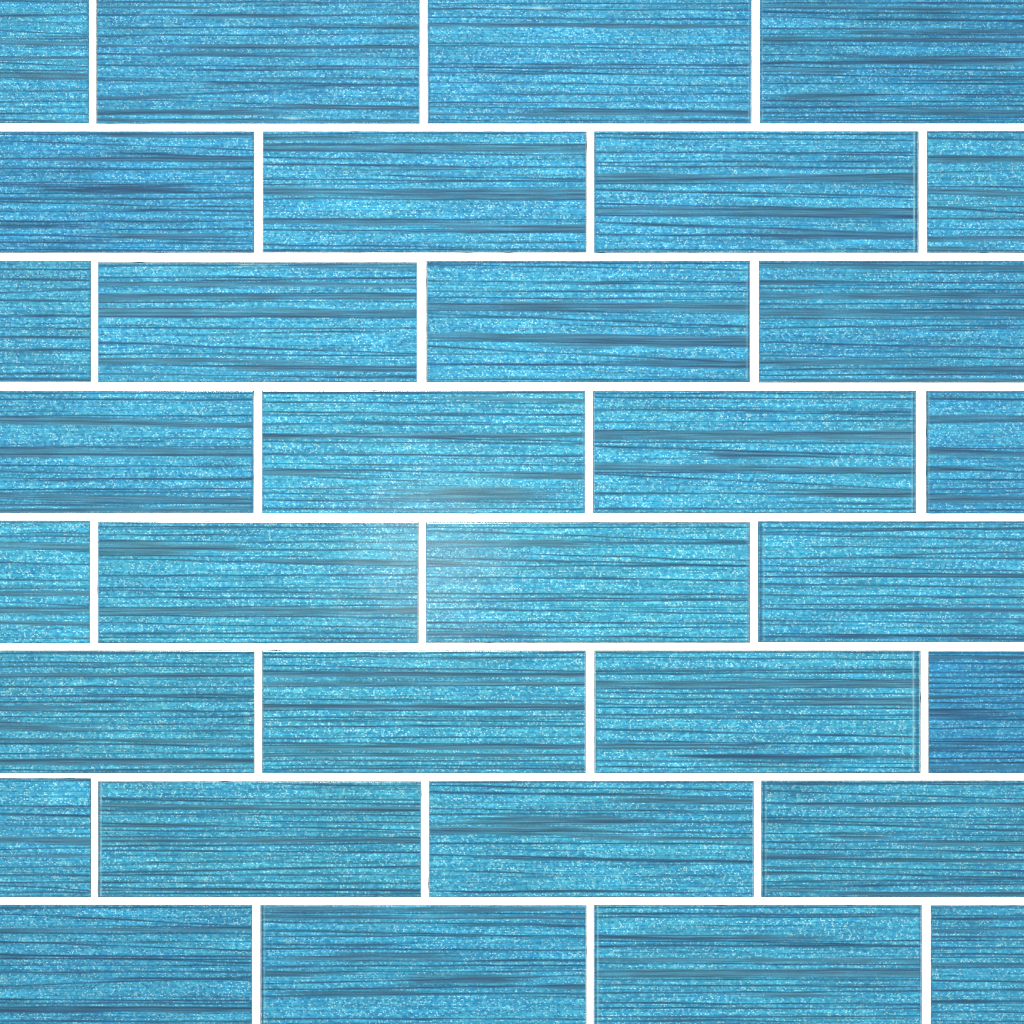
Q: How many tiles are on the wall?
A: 32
